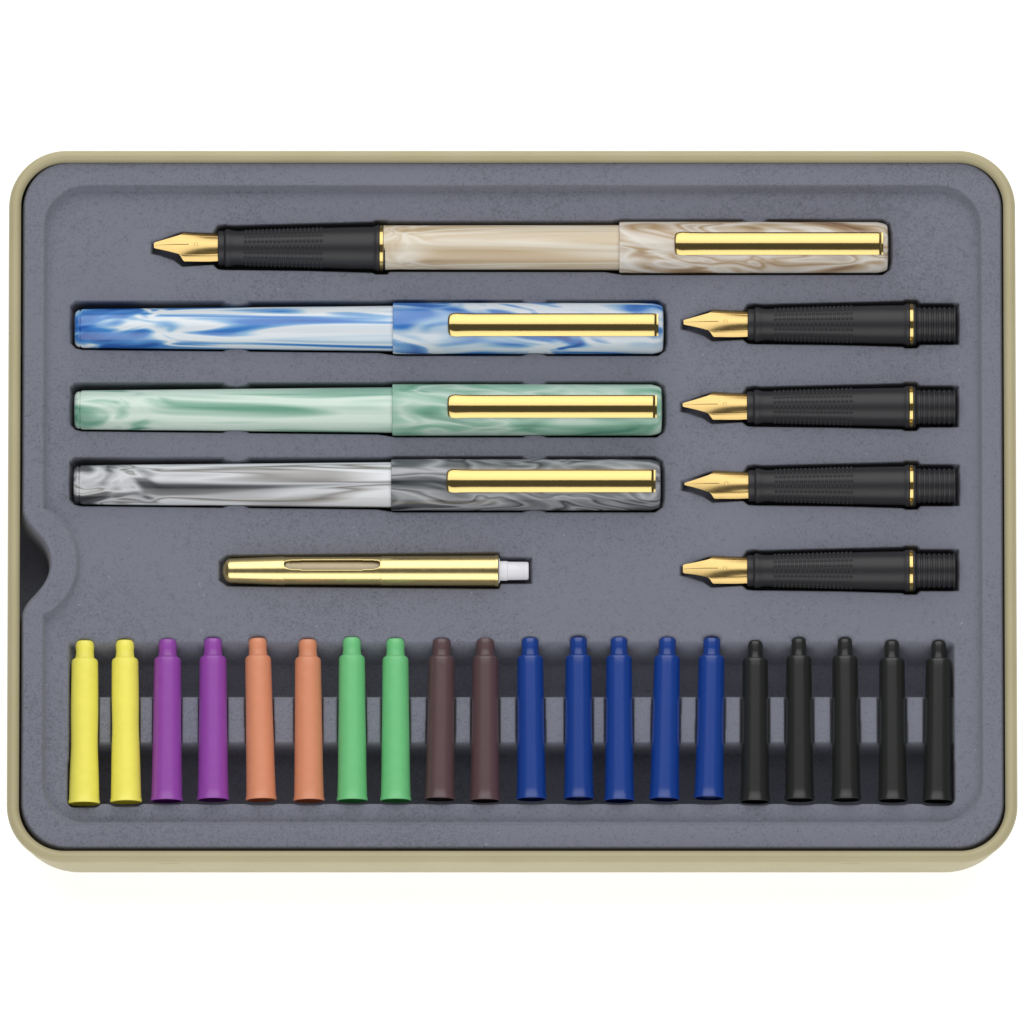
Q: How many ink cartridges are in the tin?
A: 20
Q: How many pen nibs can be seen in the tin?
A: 5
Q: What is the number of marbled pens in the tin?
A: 4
